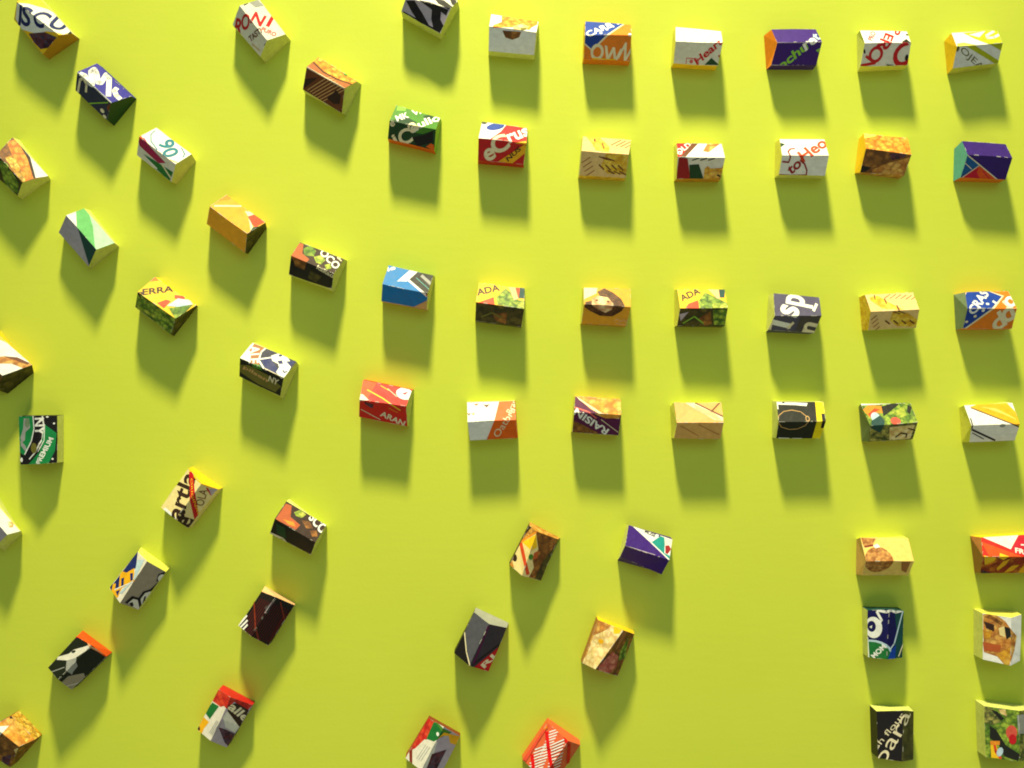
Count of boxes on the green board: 61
